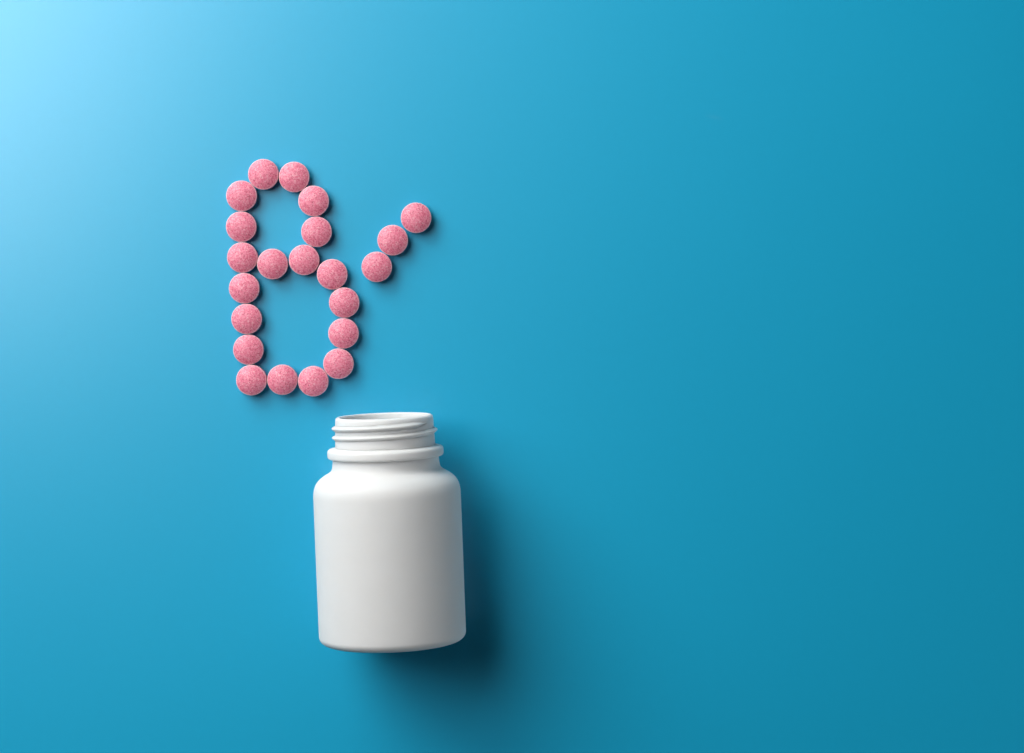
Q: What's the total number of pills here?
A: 22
